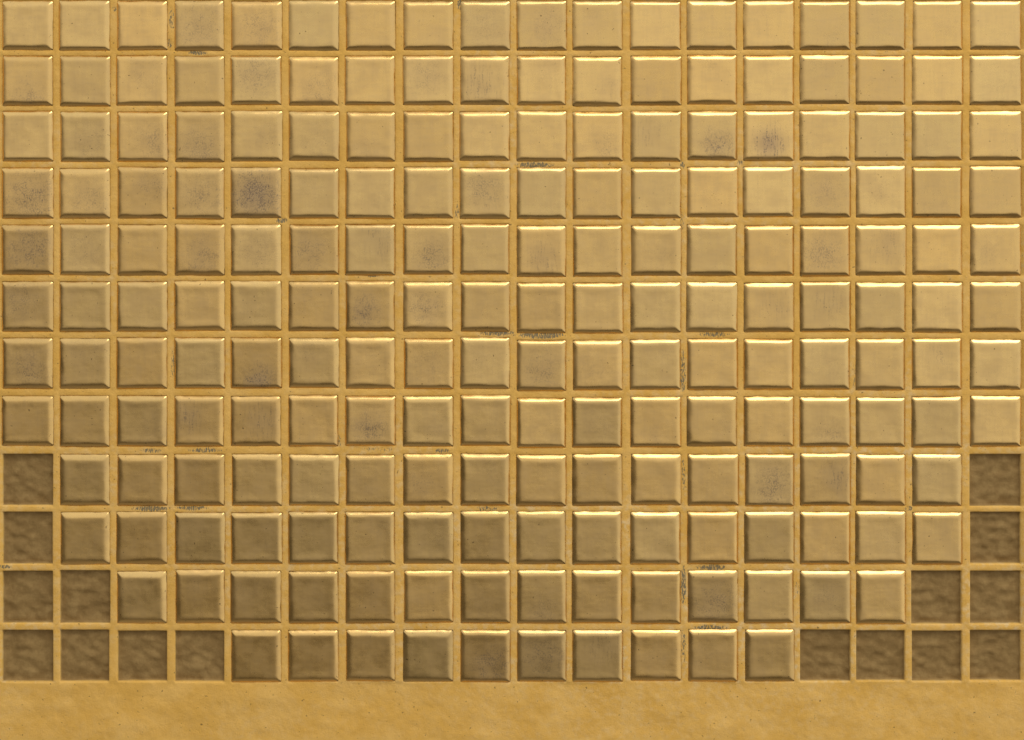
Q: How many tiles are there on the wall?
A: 200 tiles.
